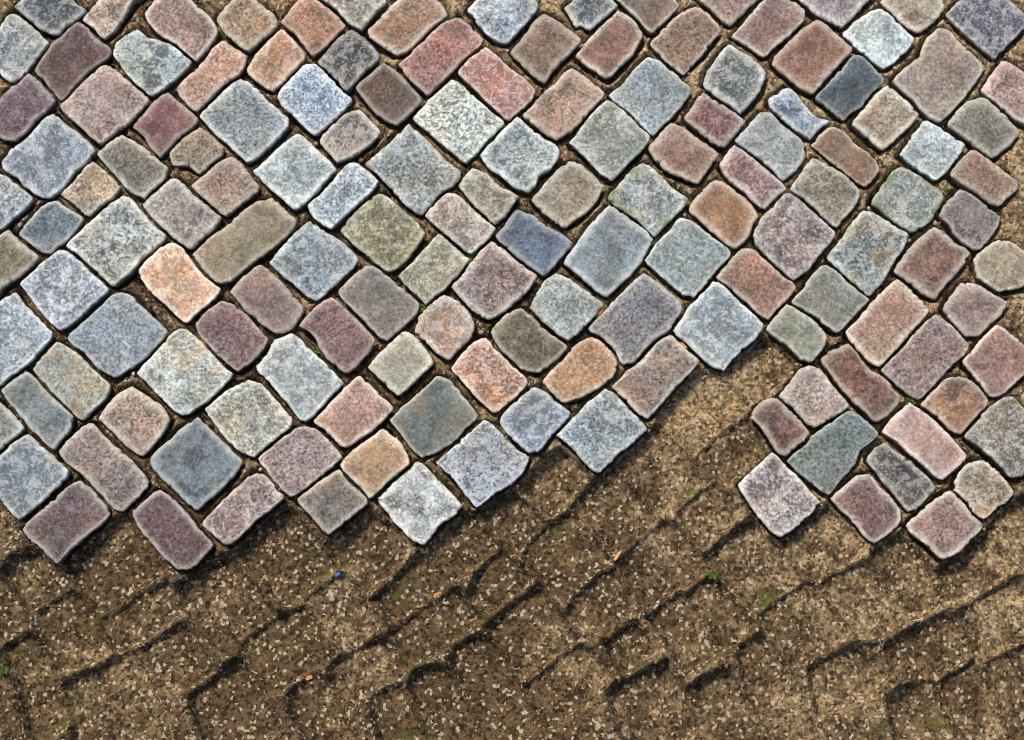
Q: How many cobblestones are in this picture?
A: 145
